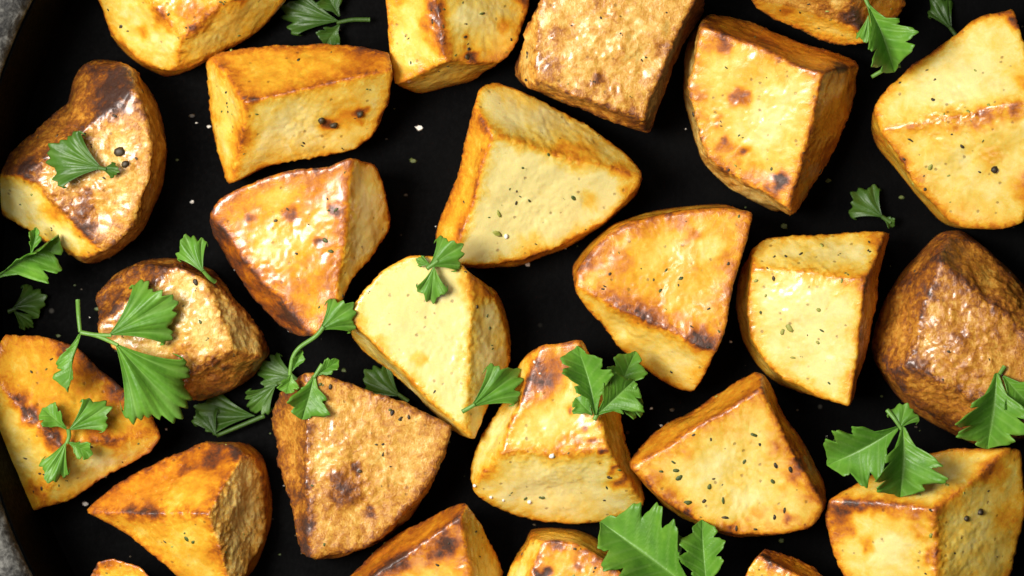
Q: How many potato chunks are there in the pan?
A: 25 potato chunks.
